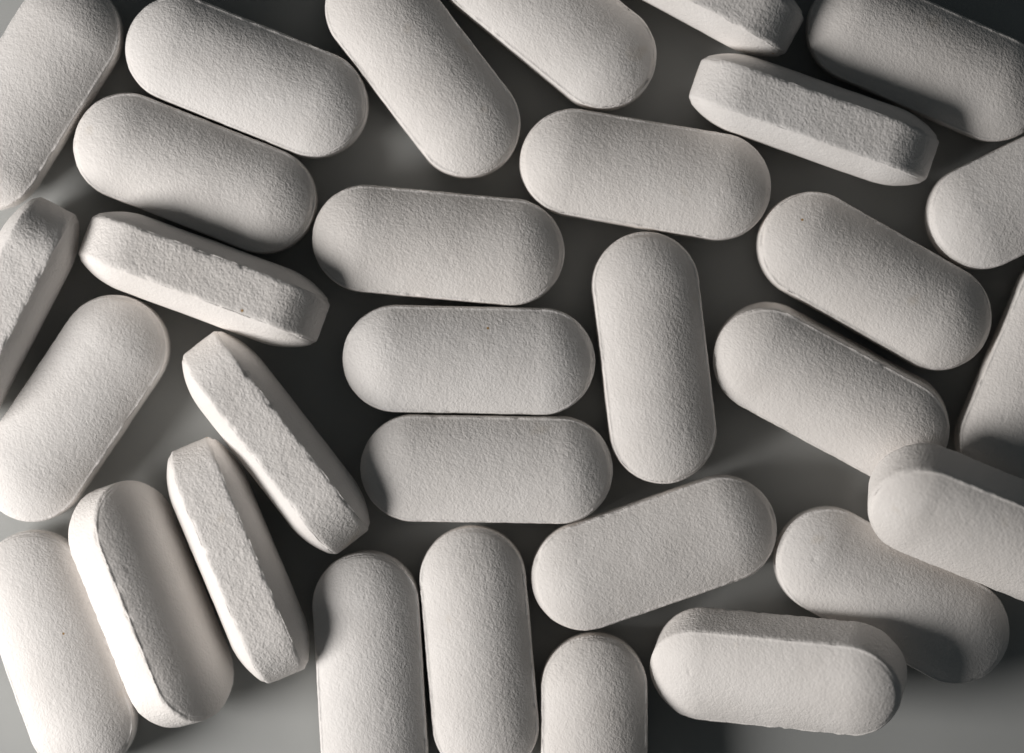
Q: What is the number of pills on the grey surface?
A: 31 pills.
